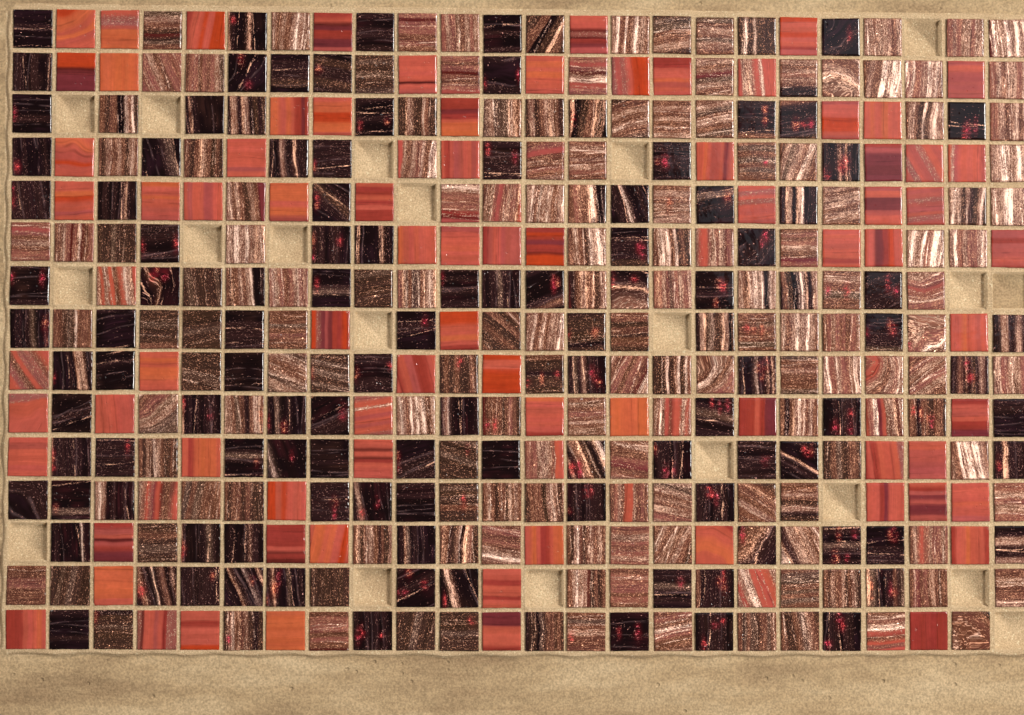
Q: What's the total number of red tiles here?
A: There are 78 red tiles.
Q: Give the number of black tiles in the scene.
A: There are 105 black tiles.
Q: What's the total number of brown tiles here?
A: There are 157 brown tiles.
